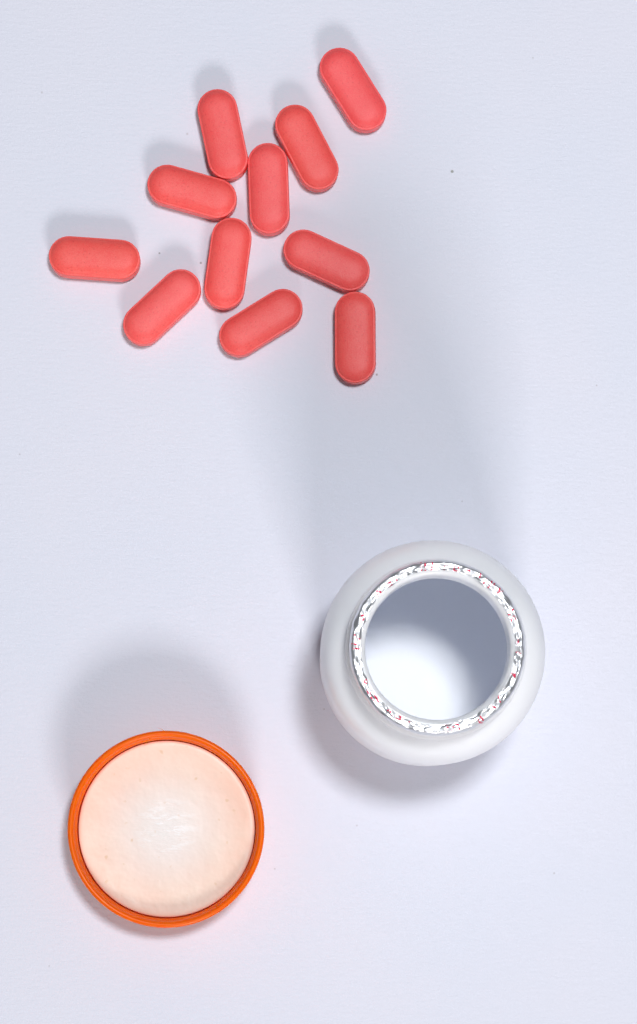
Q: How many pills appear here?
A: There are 11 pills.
